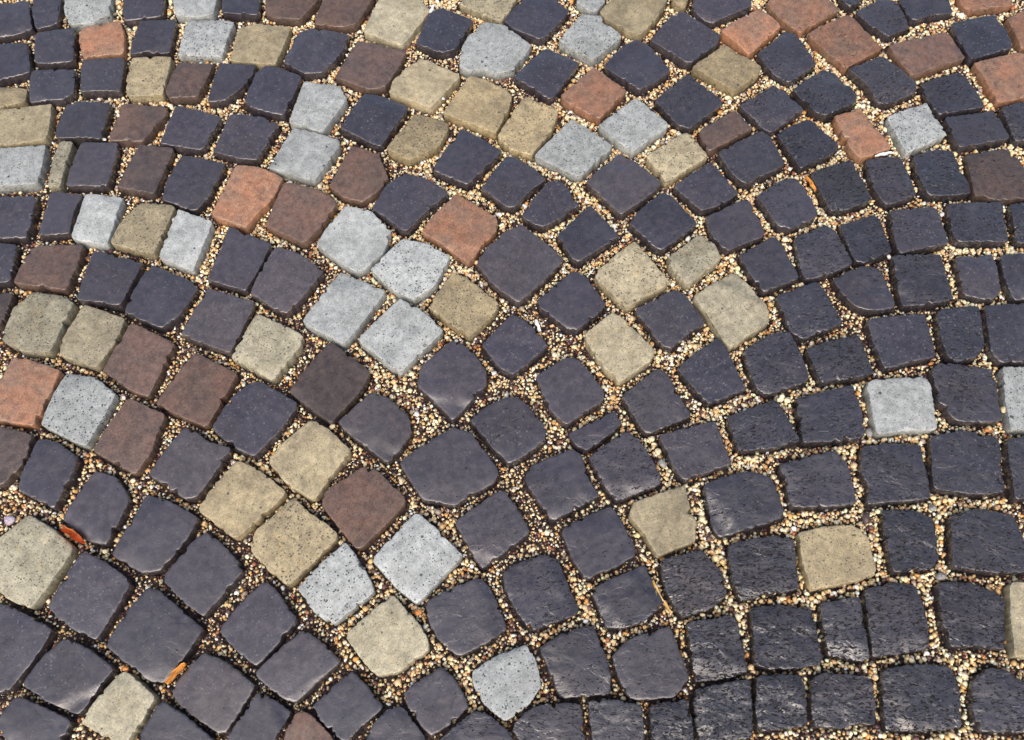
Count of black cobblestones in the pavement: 142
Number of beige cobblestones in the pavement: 33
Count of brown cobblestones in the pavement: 32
